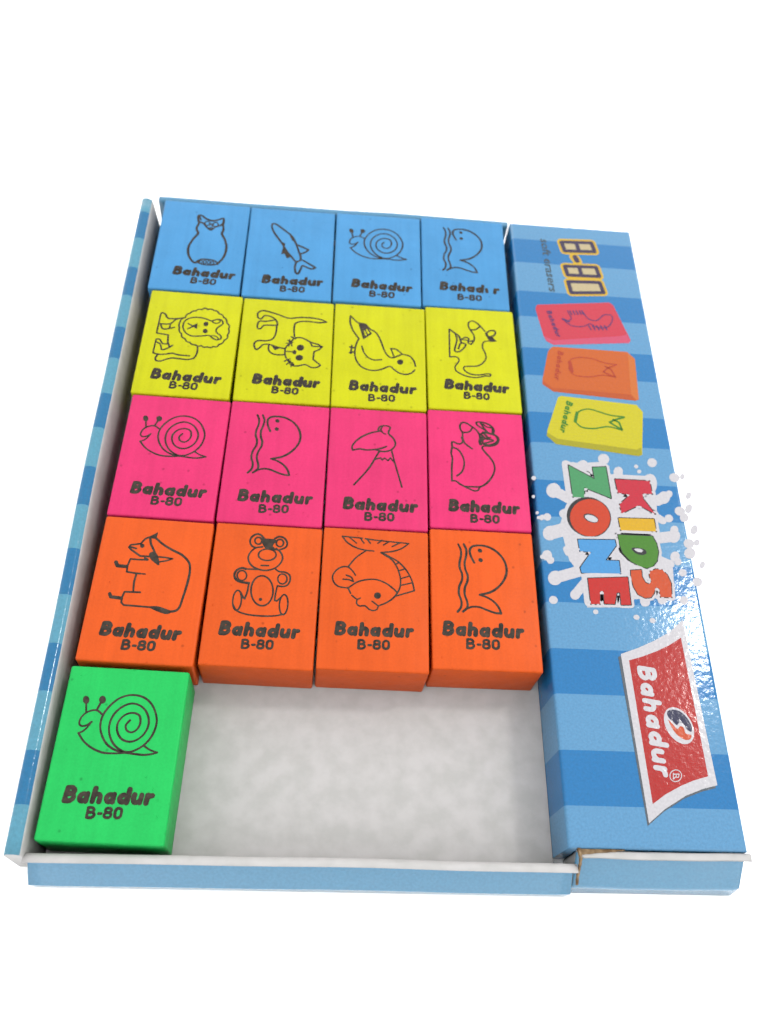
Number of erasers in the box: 17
